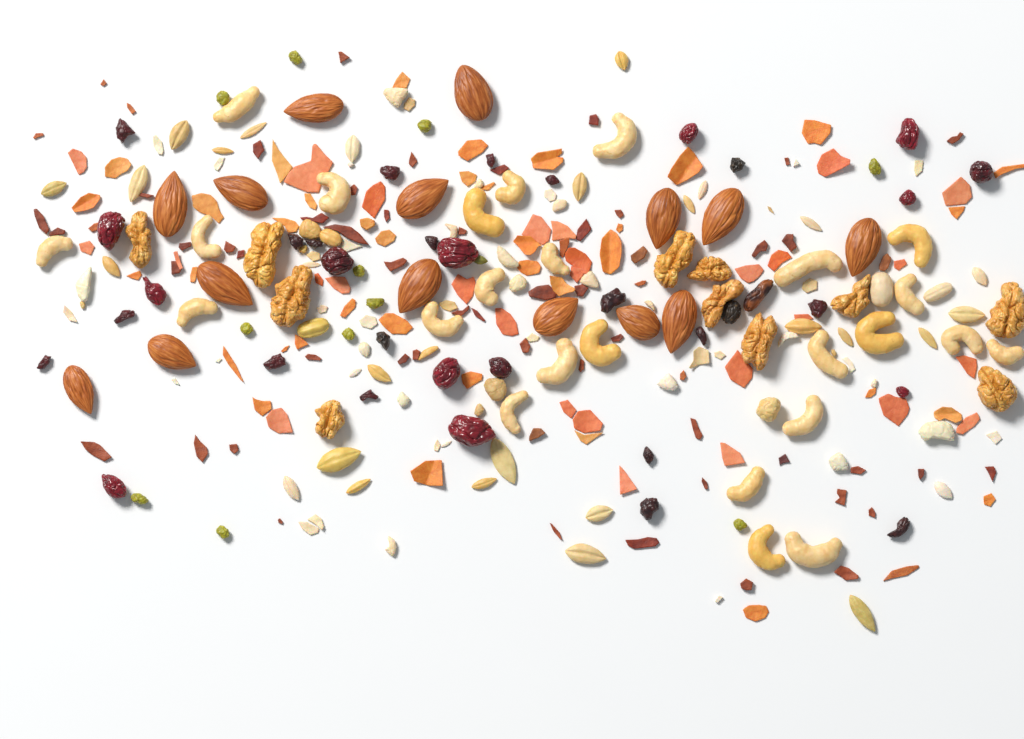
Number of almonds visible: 15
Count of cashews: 25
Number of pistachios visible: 11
